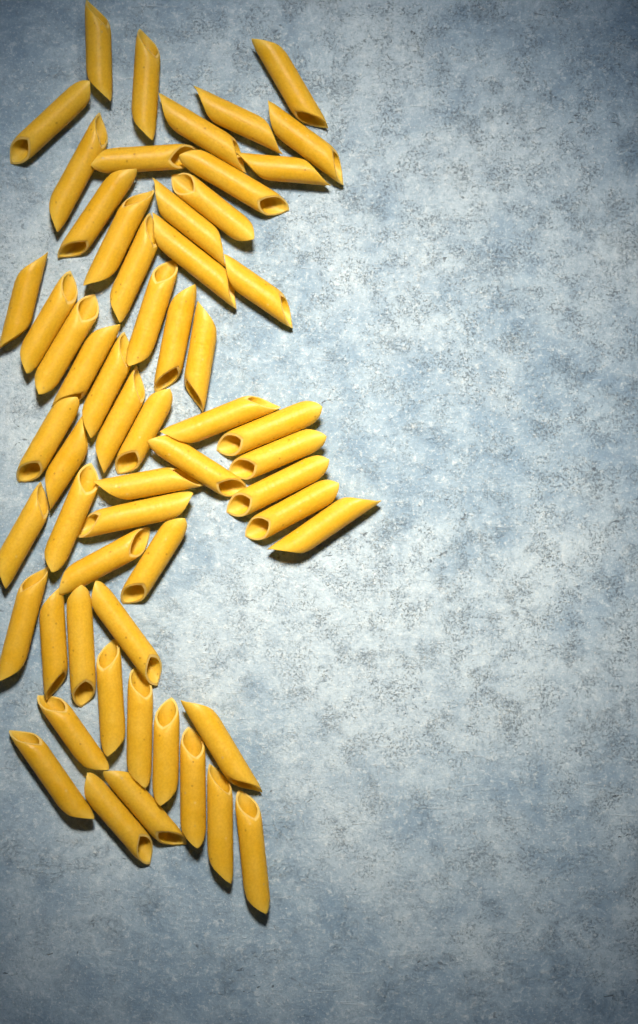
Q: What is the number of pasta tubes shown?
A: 58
